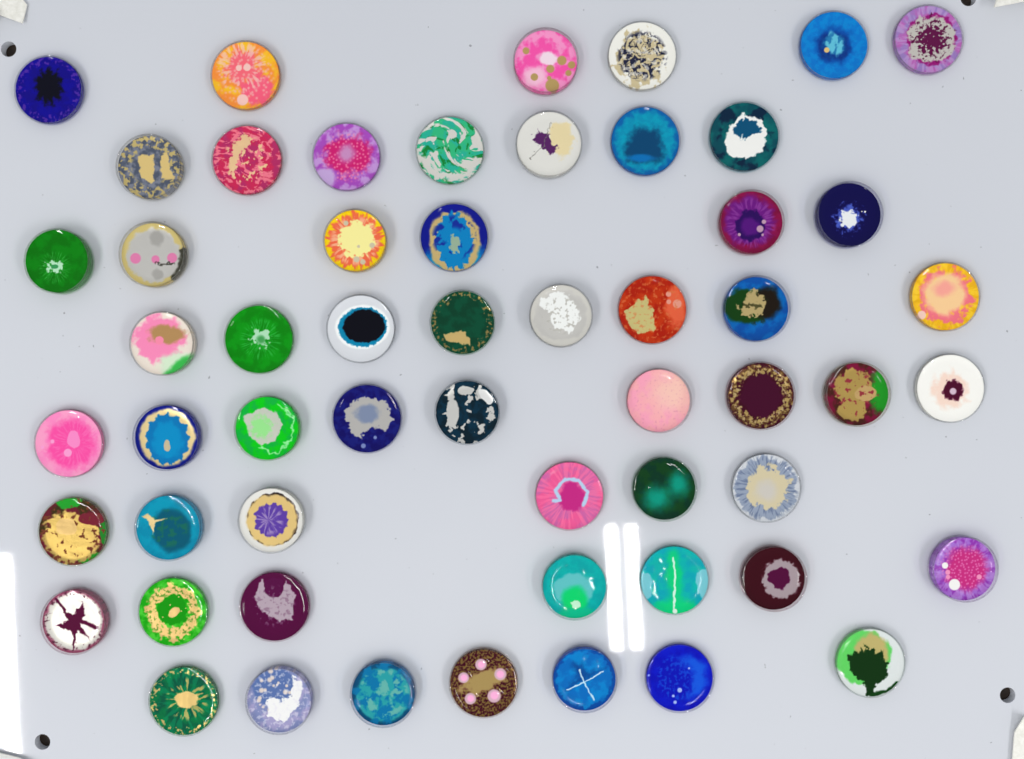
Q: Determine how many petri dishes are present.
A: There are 56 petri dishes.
